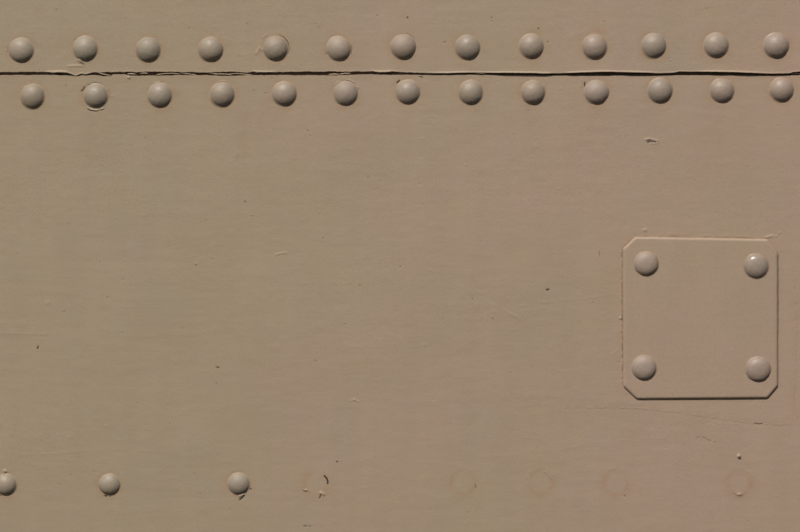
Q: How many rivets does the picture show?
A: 33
